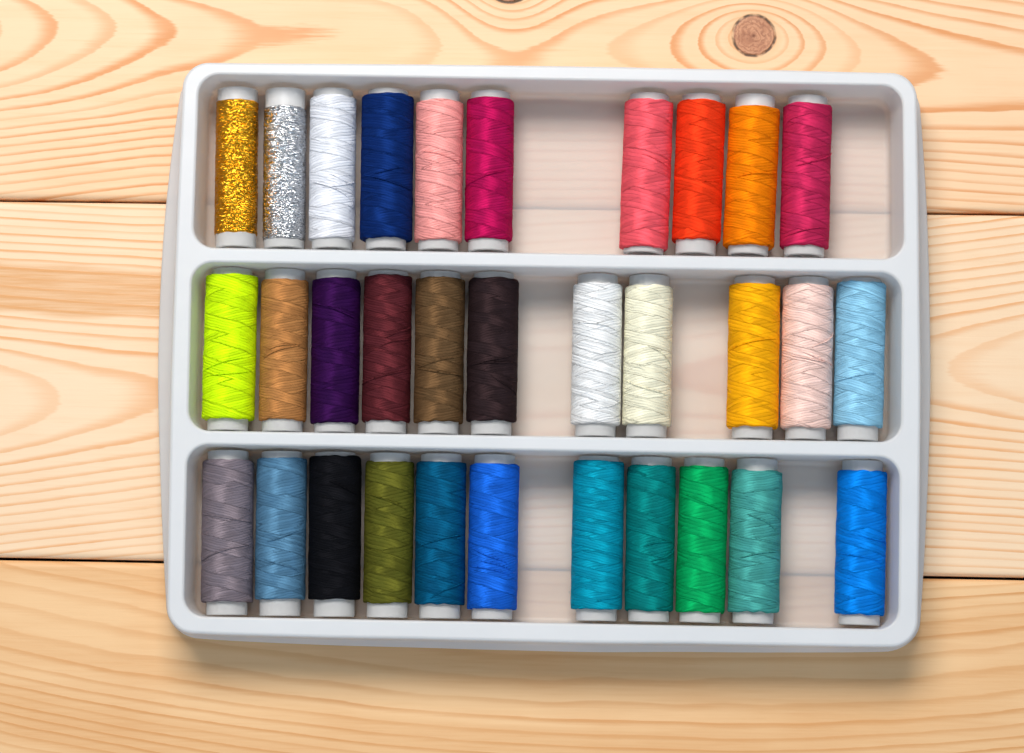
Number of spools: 32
